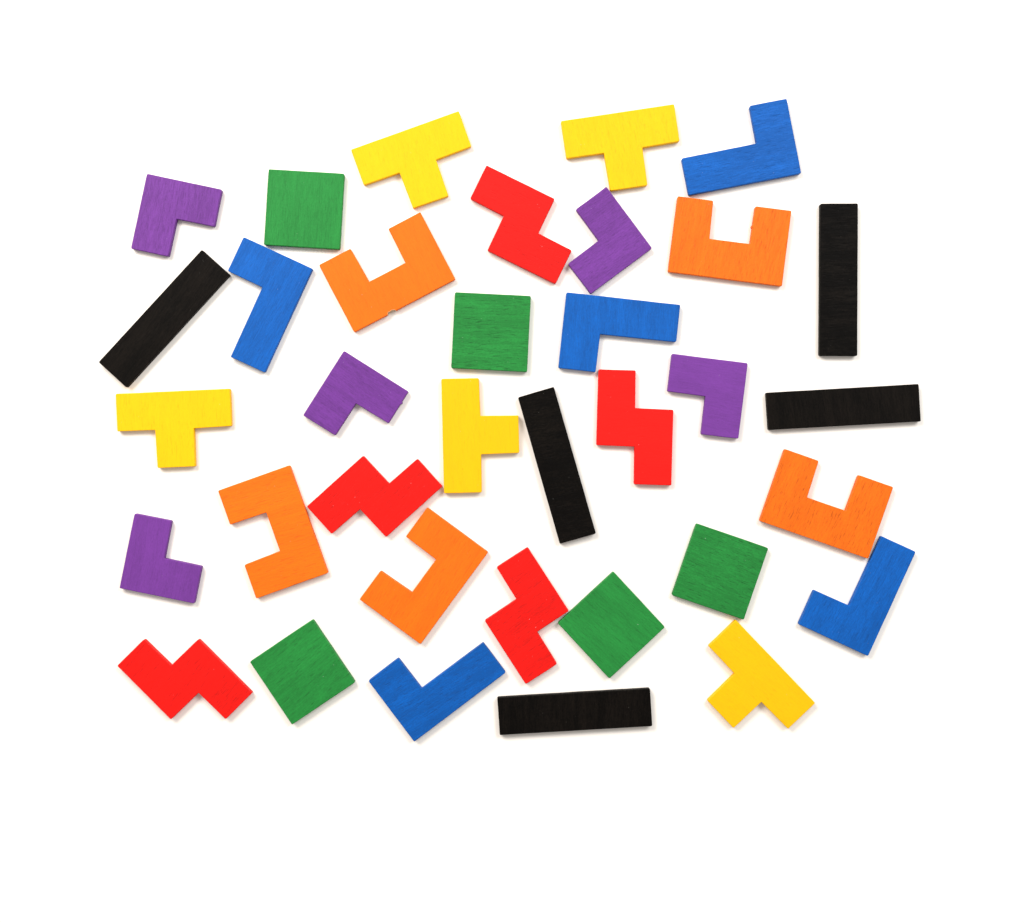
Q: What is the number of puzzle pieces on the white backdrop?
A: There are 35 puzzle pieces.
